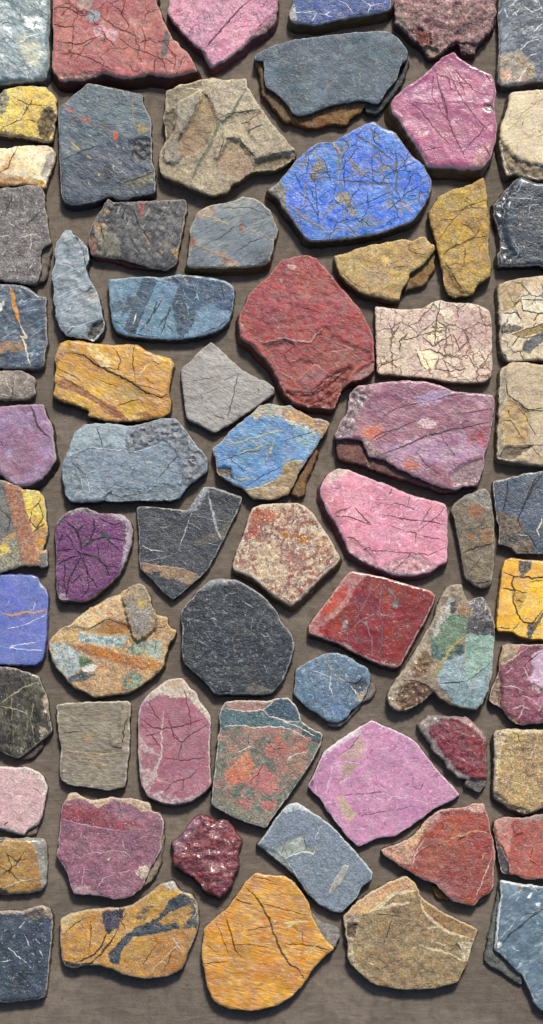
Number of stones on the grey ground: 68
